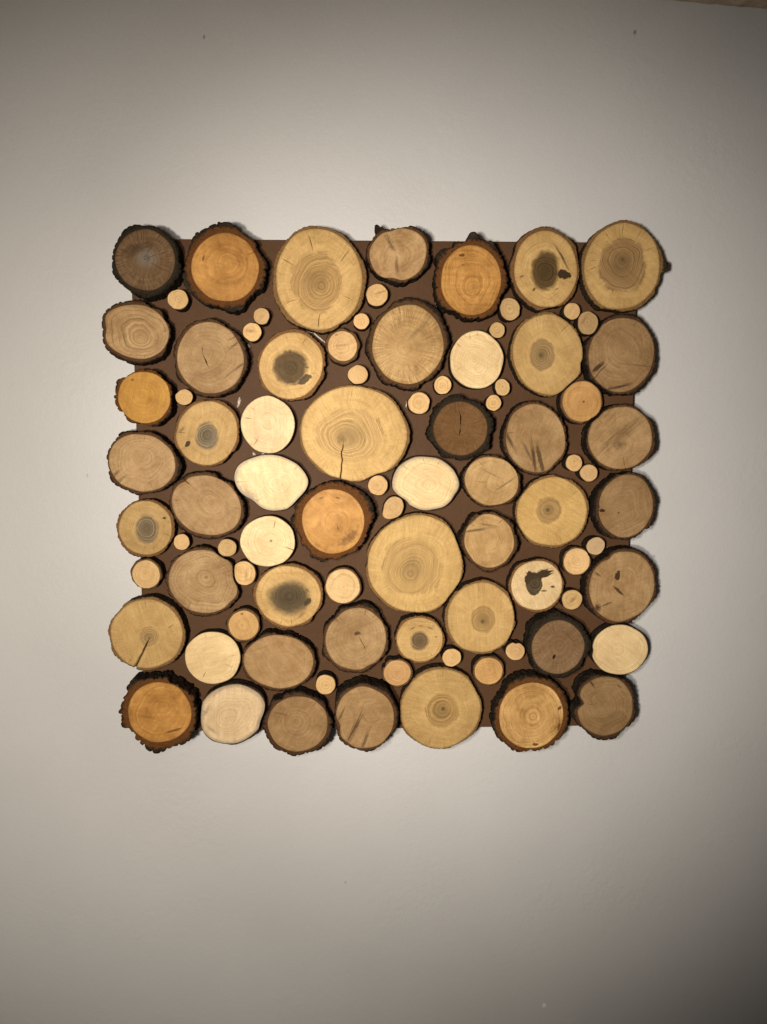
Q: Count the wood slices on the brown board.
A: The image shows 87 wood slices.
